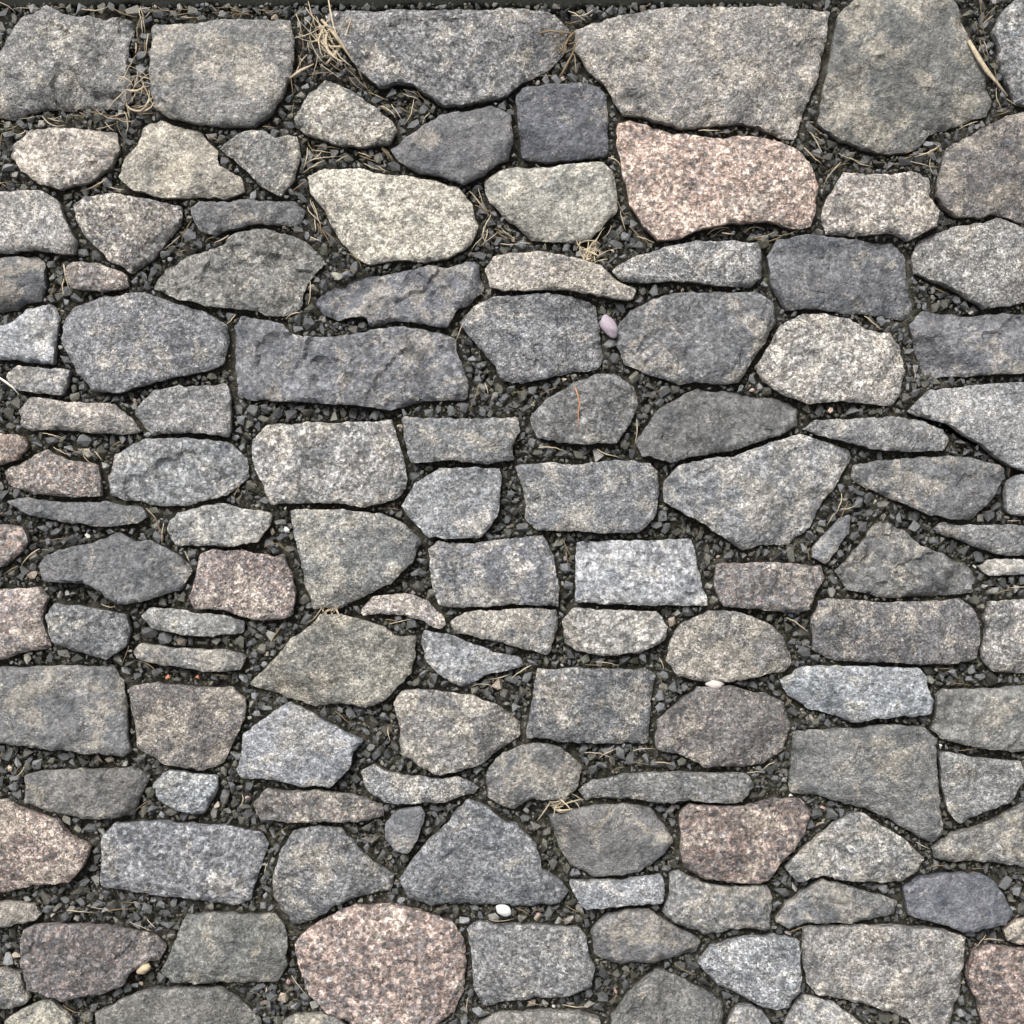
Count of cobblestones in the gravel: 124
